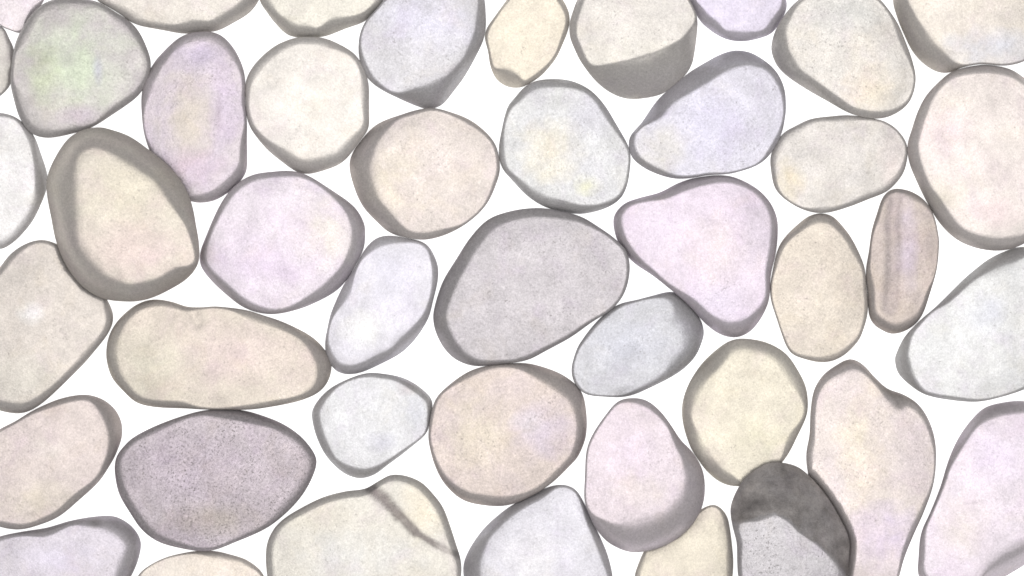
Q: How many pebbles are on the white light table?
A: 44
